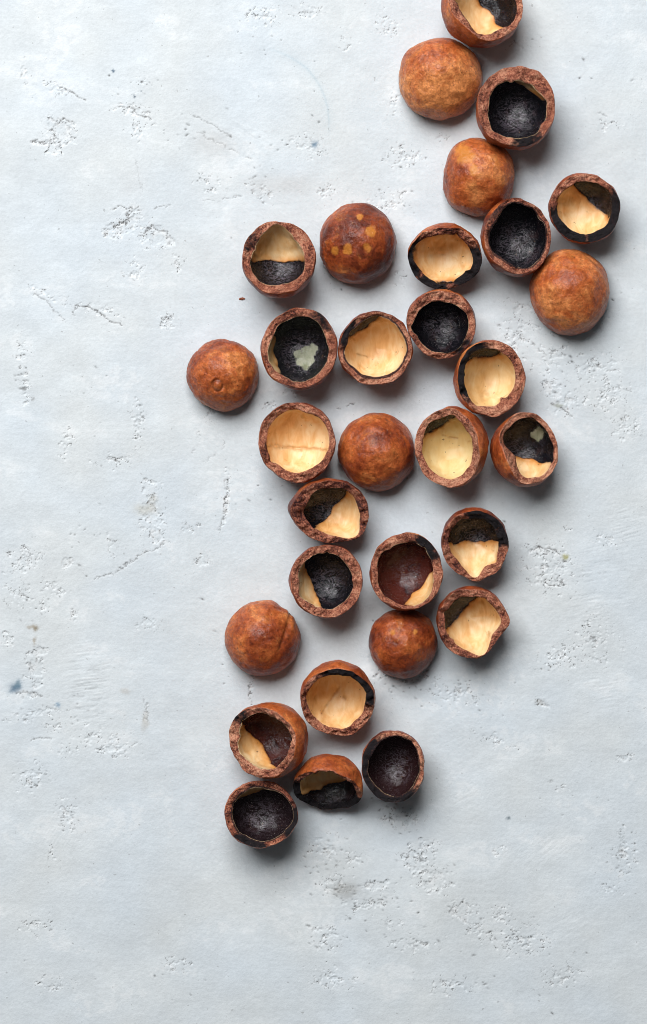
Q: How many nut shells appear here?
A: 31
